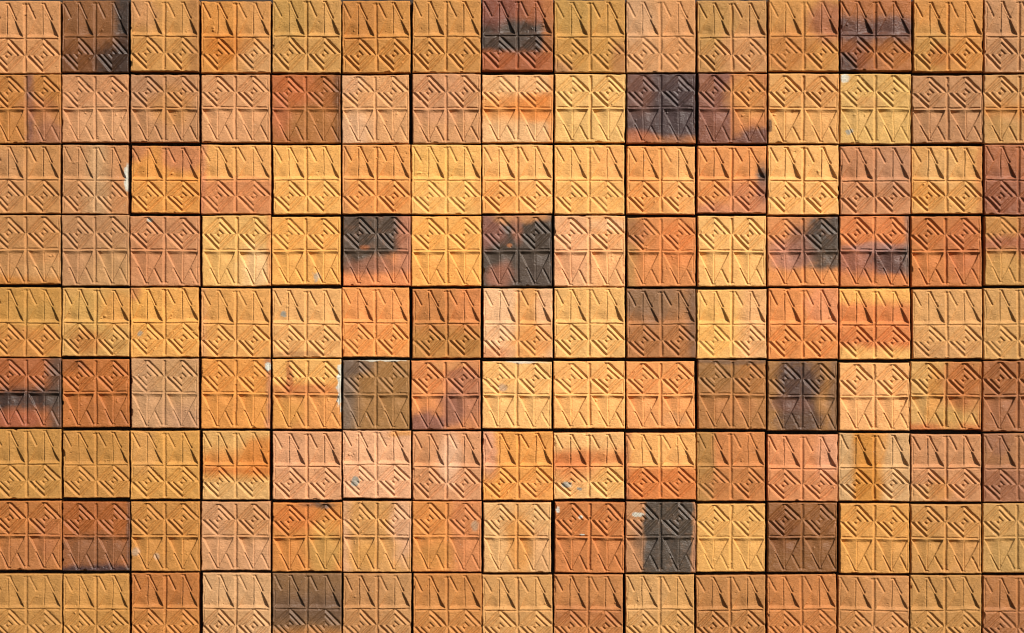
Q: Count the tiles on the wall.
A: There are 135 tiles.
